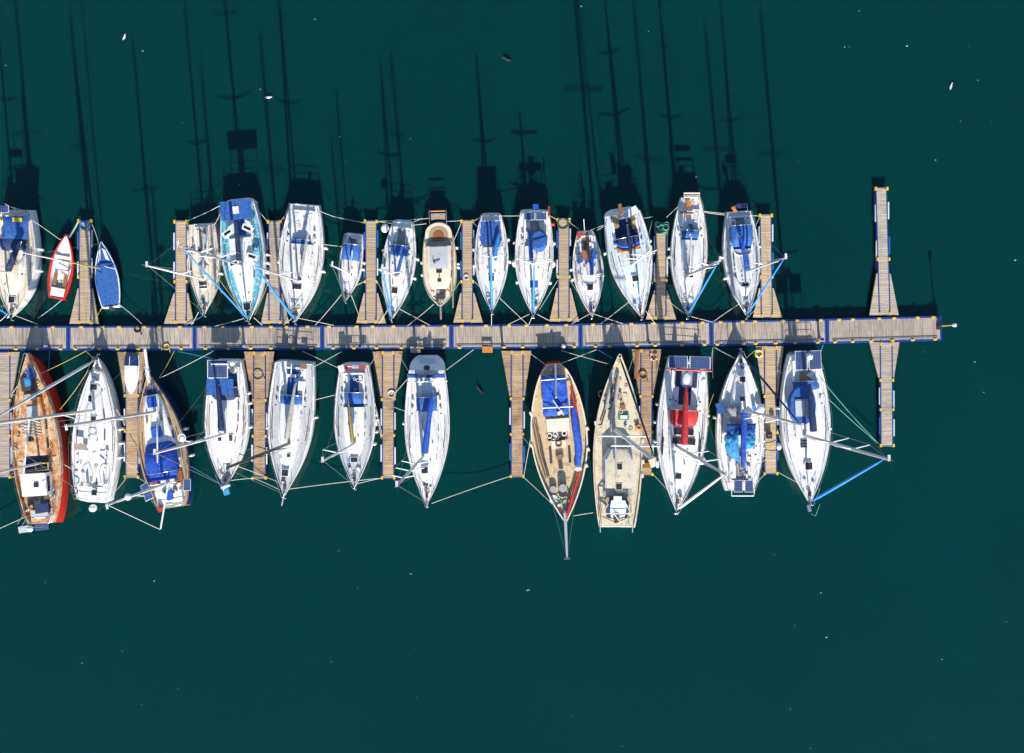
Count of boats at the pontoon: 28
